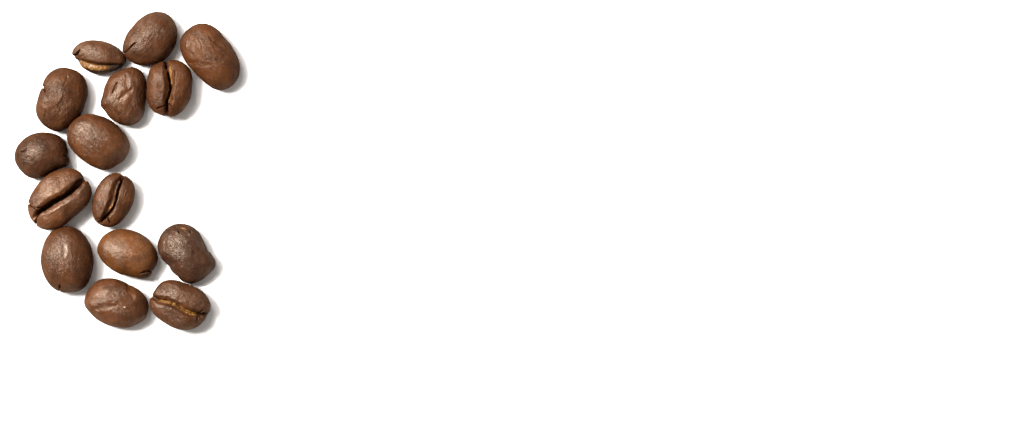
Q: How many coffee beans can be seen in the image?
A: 15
